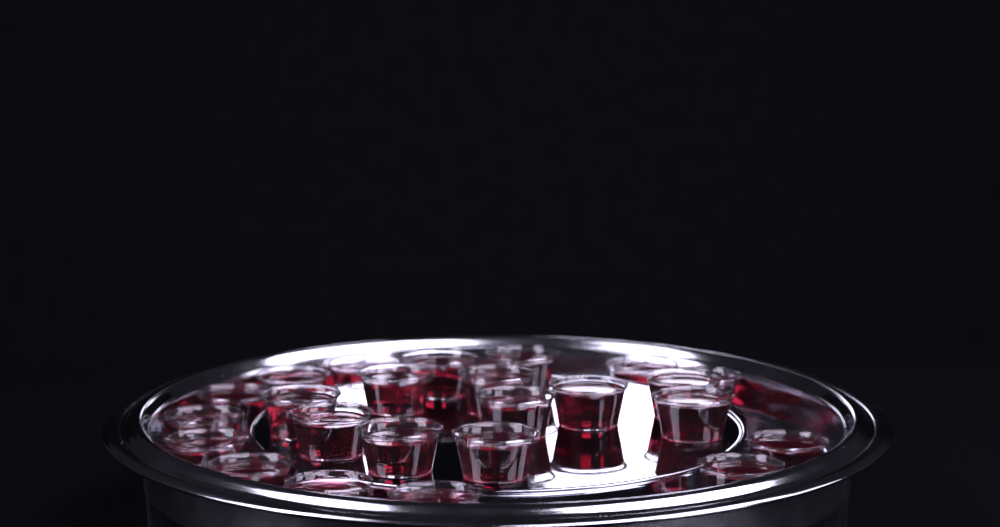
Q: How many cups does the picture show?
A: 24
